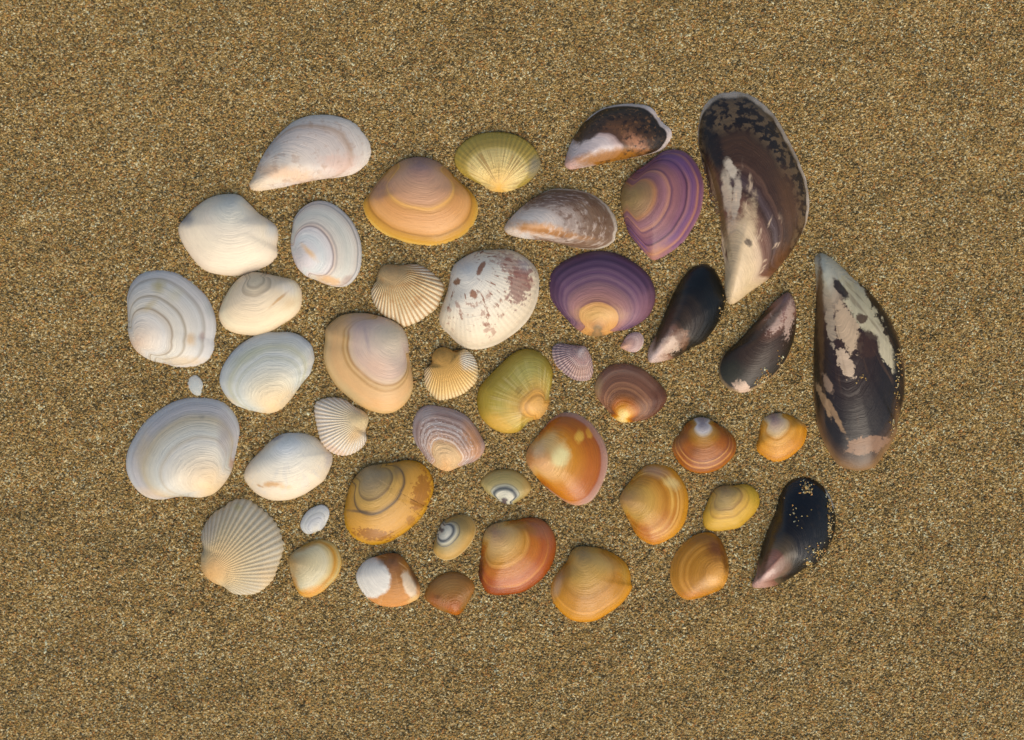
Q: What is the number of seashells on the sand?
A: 46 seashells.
